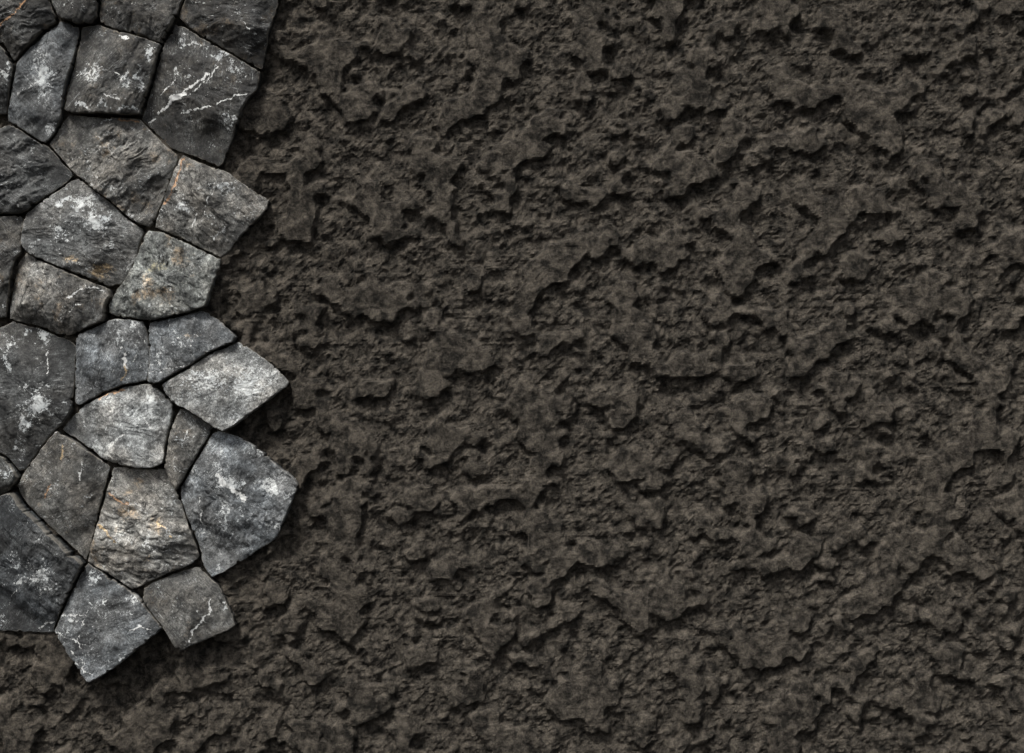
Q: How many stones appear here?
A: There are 28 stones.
